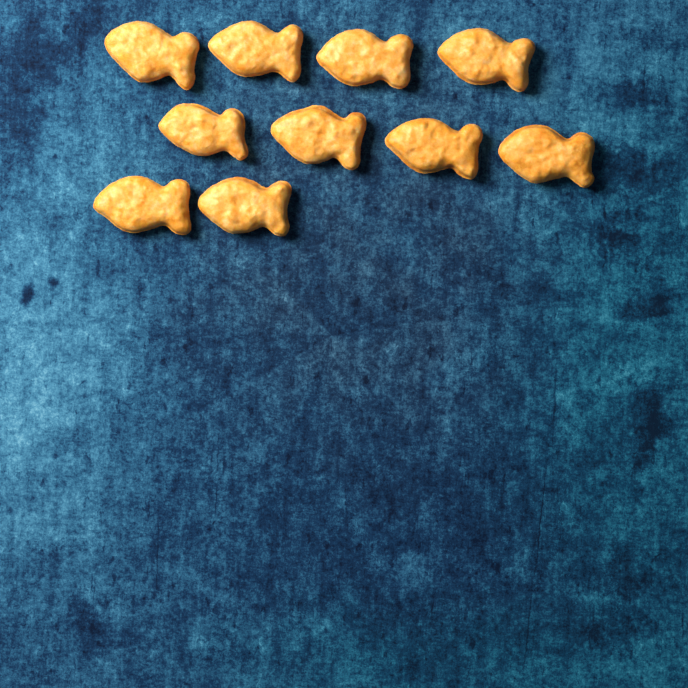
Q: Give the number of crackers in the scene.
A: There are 10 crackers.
